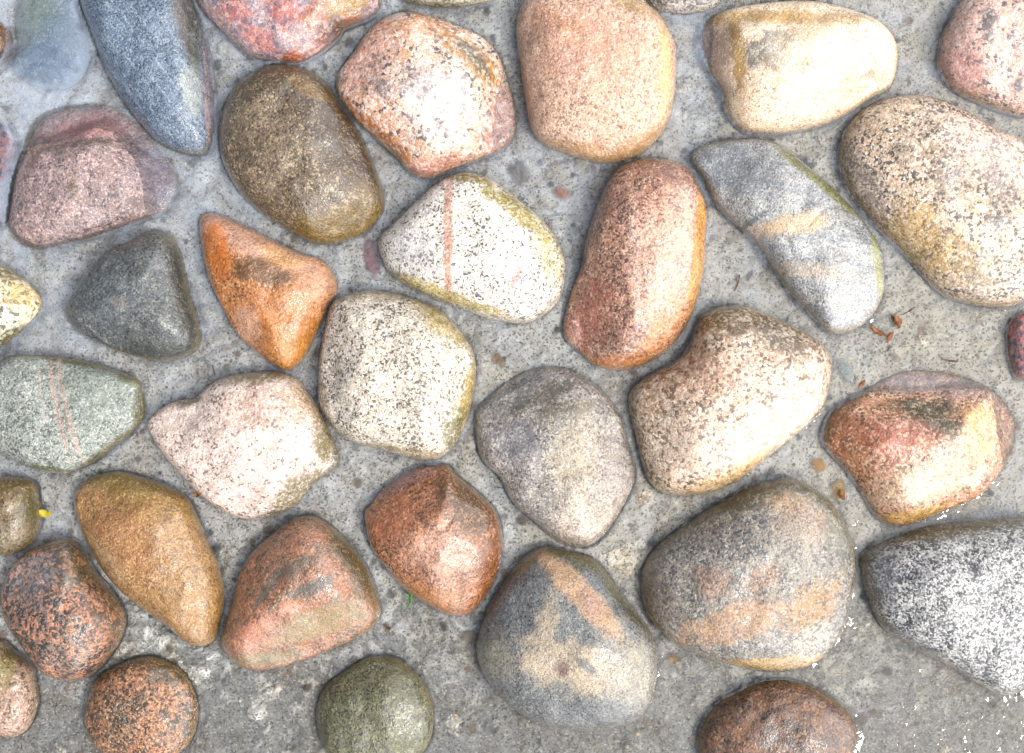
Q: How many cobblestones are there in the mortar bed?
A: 39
